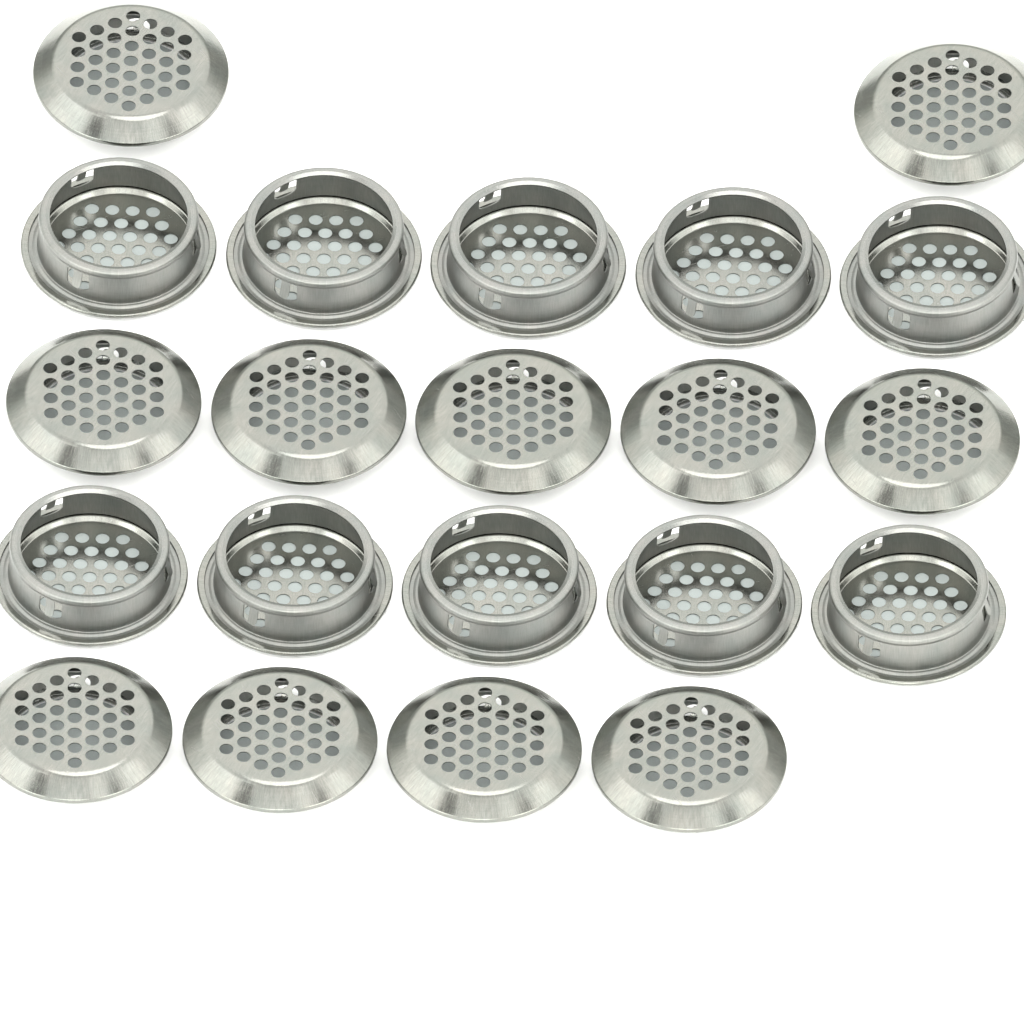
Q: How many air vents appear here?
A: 21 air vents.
